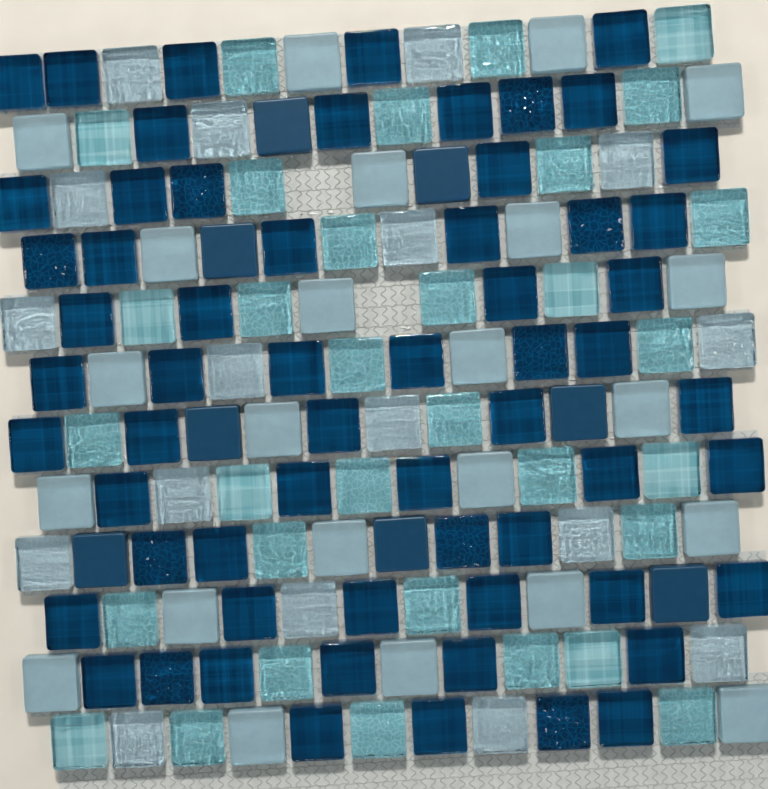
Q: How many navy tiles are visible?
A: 69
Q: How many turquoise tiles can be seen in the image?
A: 33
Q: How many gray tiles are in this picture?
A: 40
